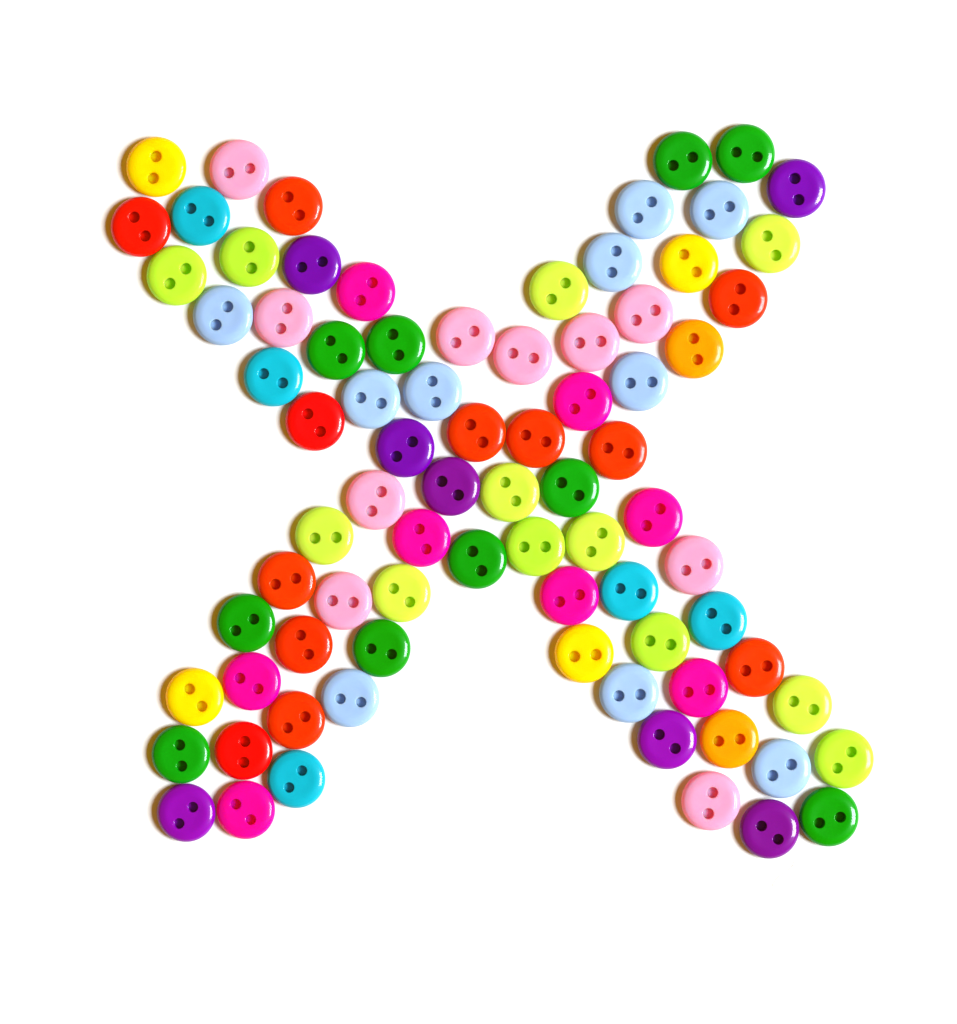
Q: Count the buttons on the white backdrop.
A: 80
